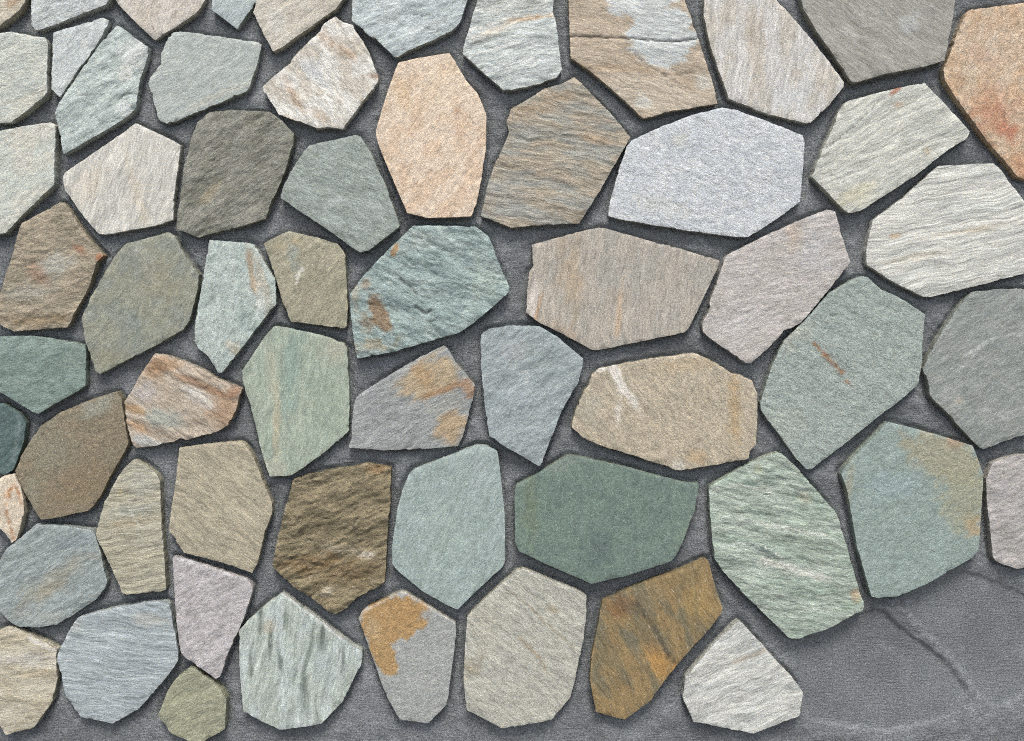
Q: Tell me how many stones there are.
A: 61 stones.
